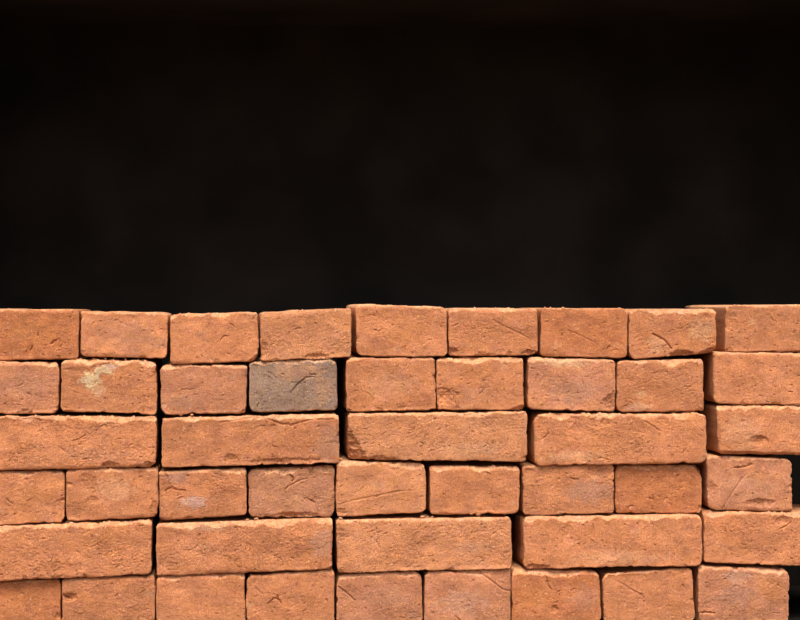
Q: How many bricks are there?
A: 46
